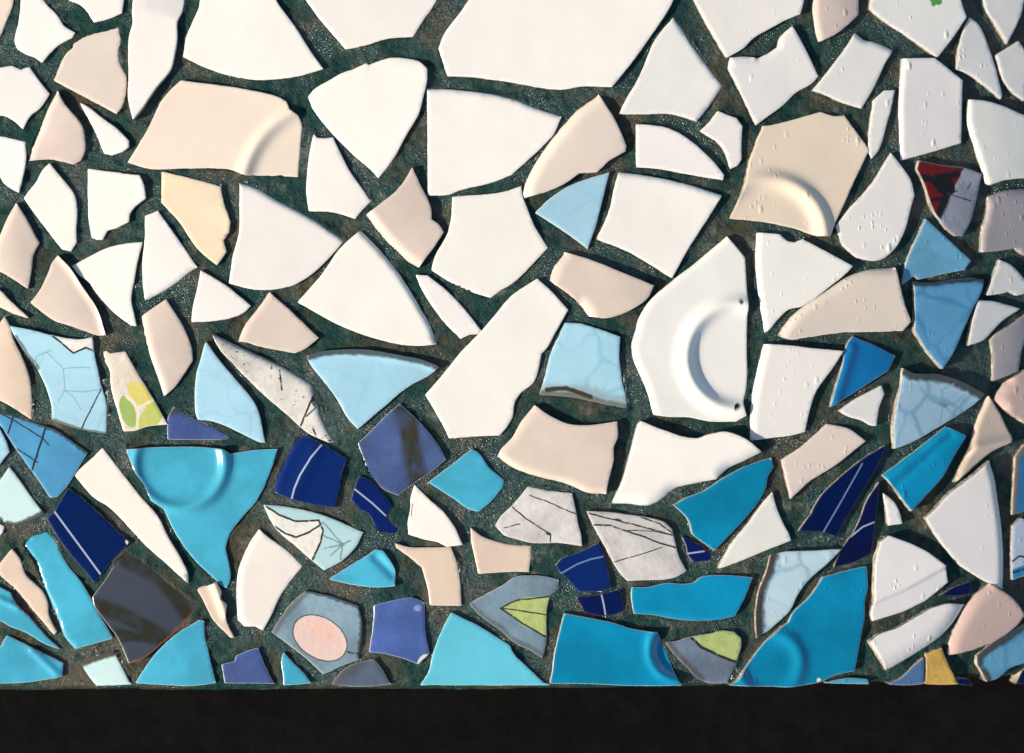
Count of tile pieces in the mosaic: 141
